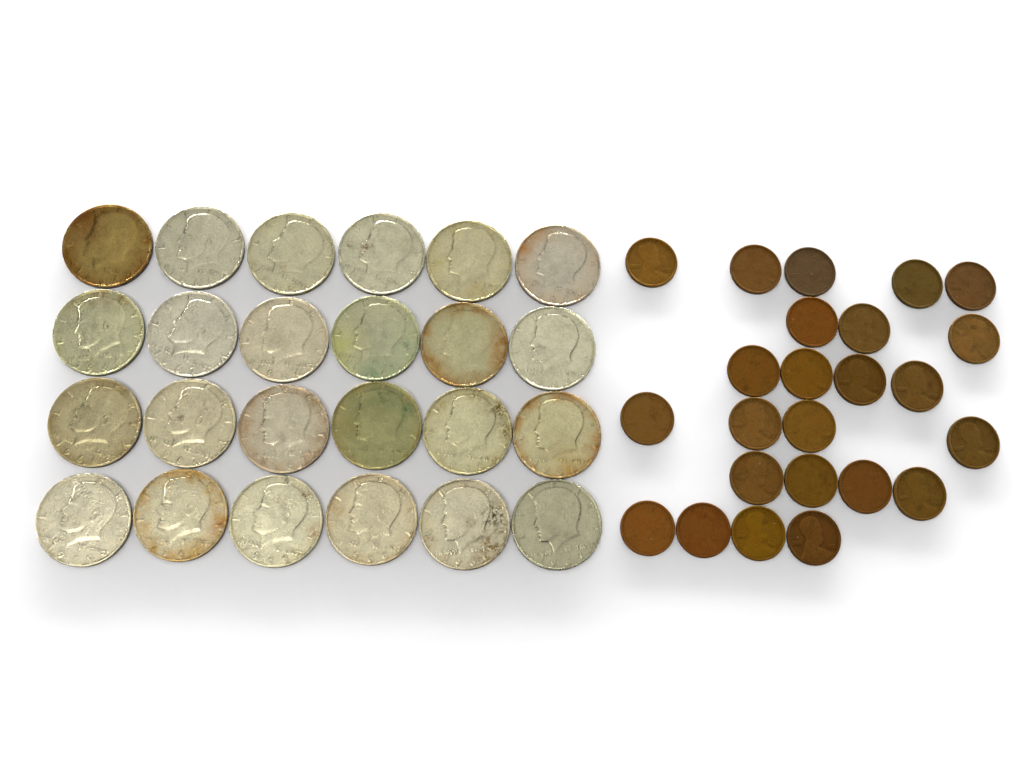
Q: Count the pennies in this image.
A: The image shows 24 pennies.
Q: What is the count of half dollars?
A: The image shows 24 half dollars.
